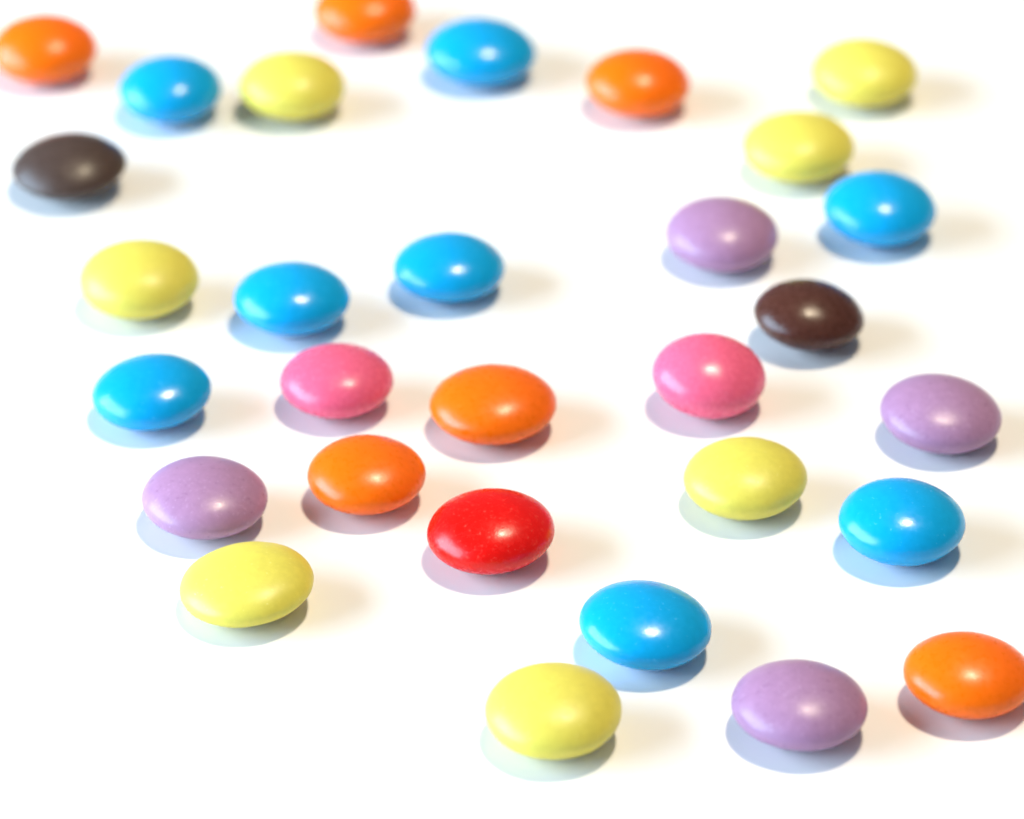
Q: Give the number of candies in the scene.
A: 30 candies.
